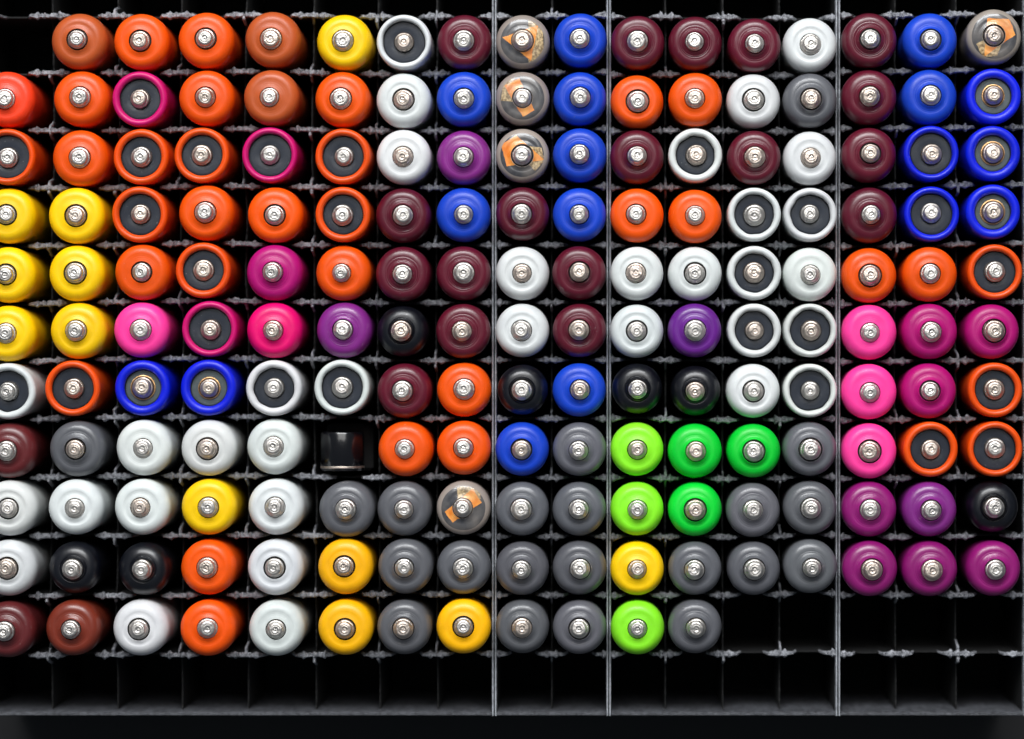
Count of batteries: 180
